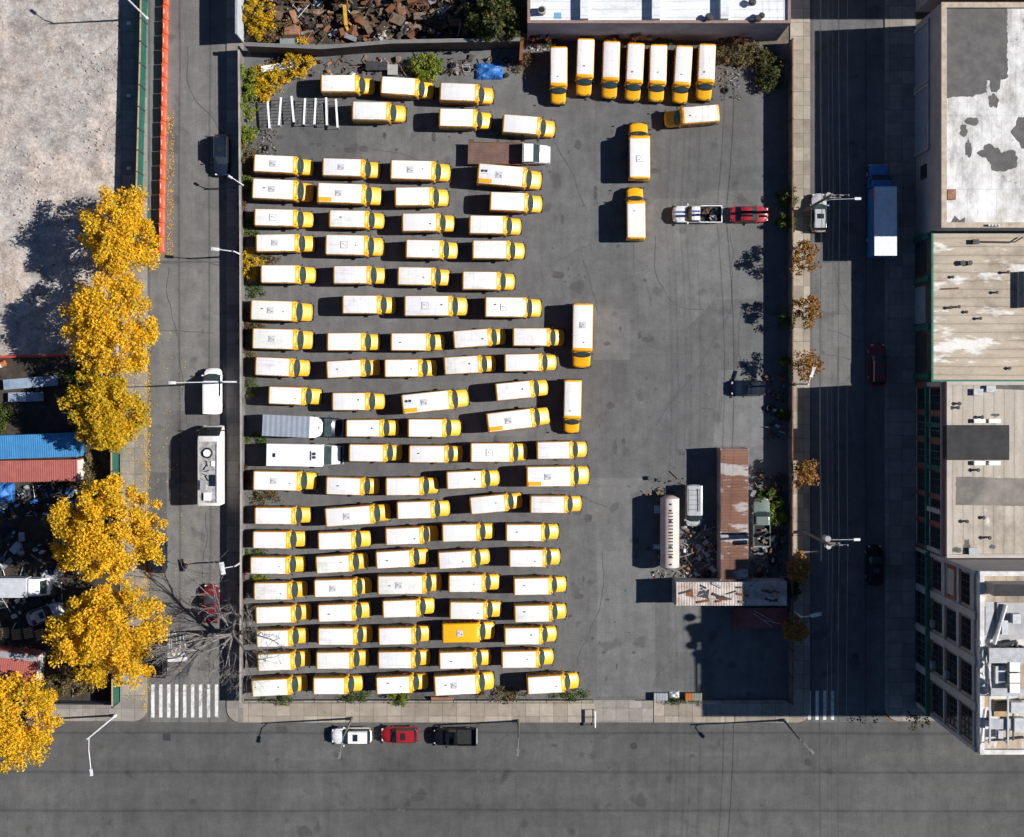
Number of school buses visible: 108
